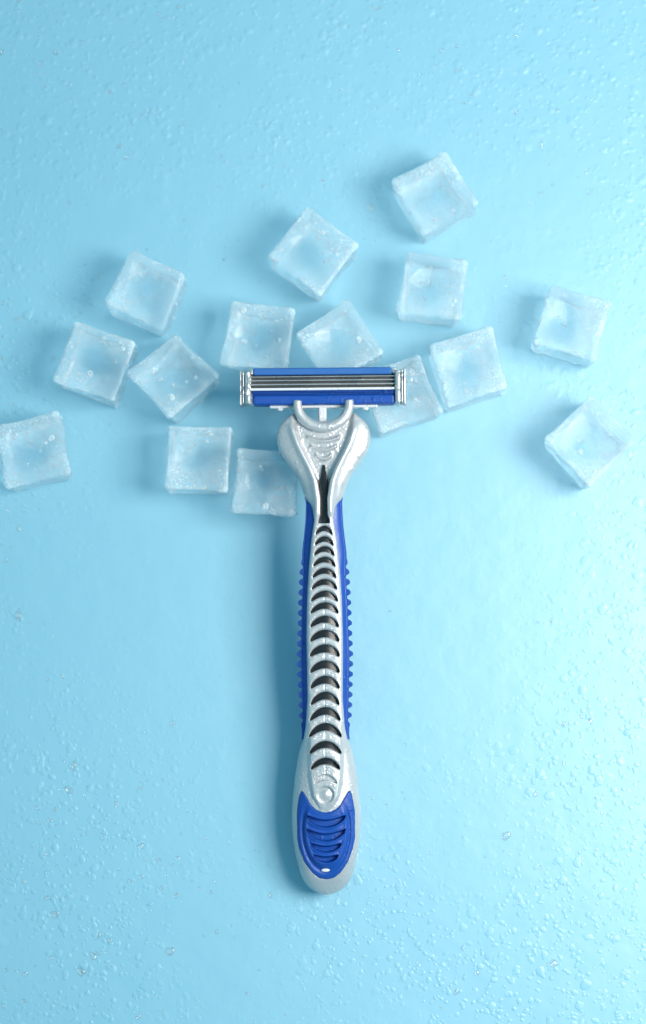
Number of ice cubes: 15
